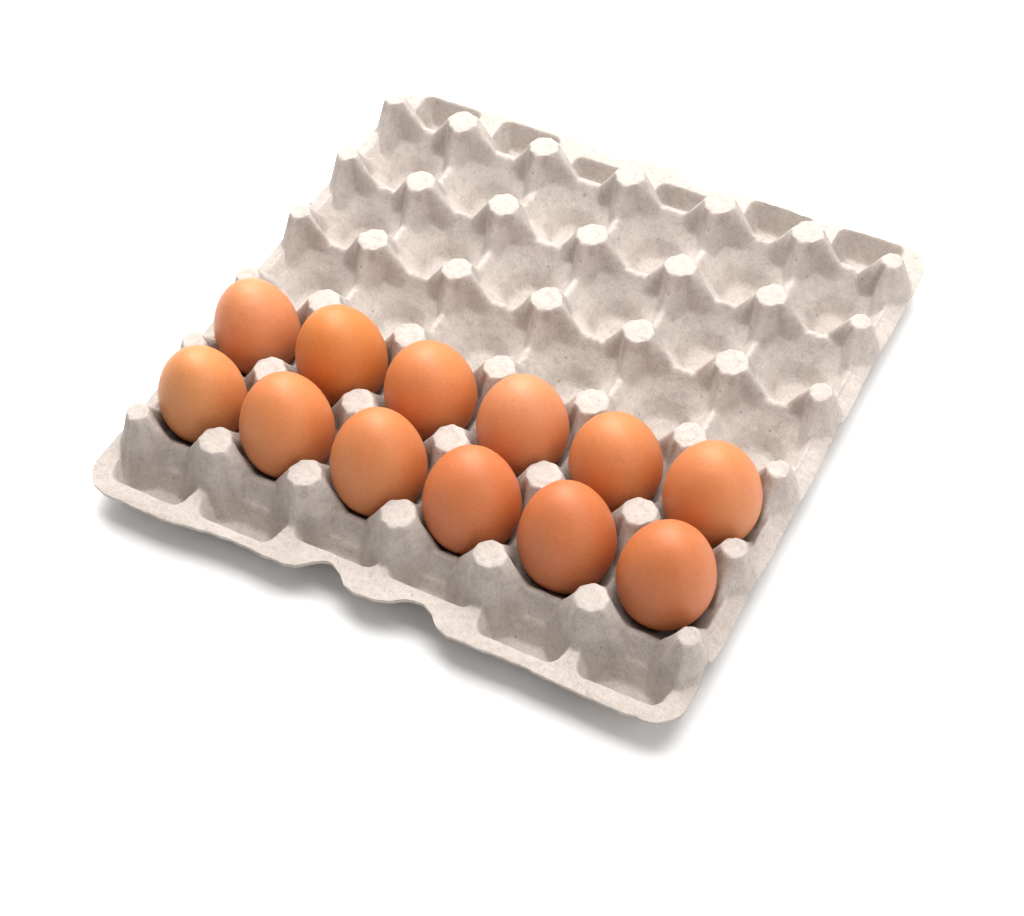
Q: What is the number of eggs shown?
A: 12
